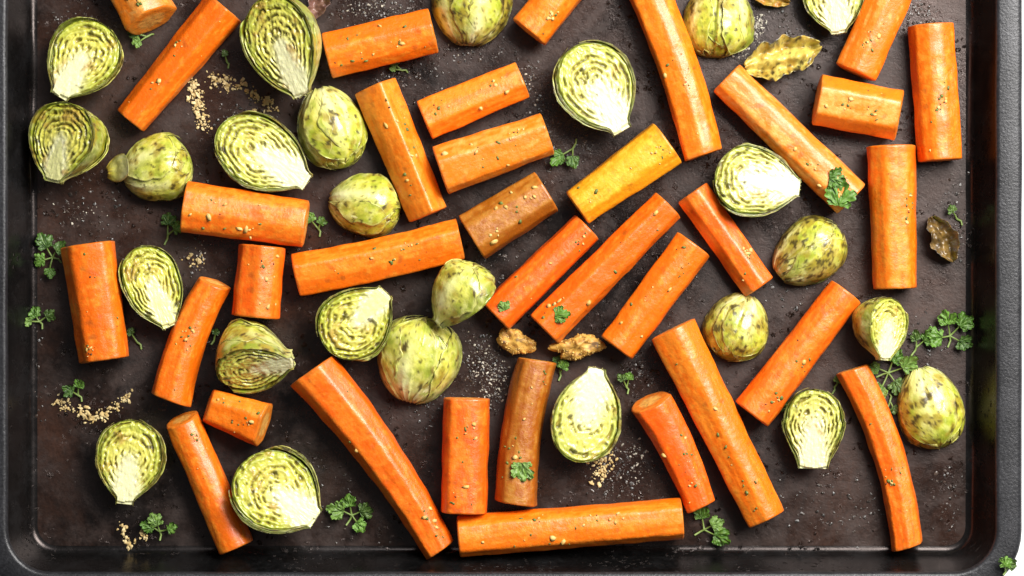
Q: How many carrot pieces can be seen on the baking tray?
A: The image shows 34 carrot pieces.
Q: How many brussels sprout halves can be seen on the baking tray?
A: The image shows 25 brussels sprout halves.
